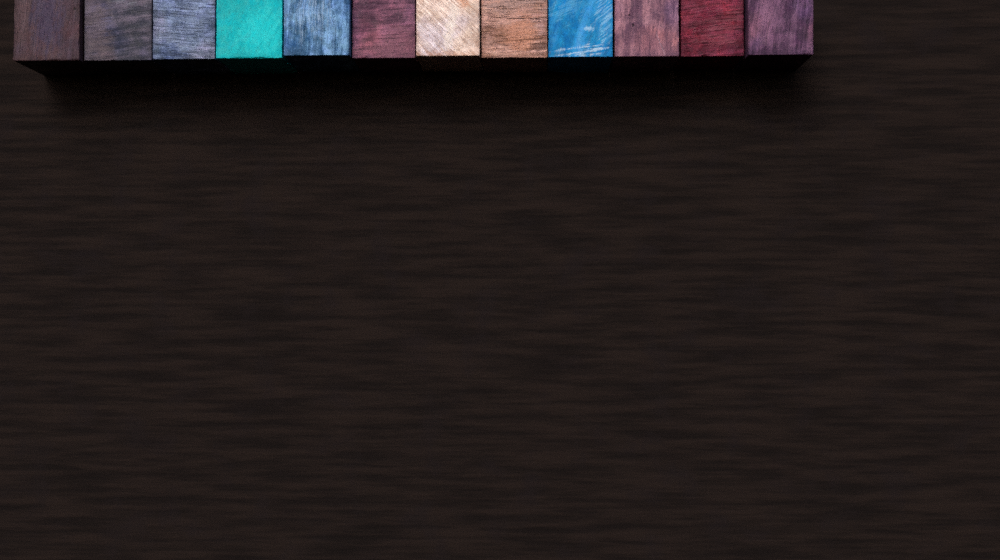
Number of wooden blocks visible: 12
